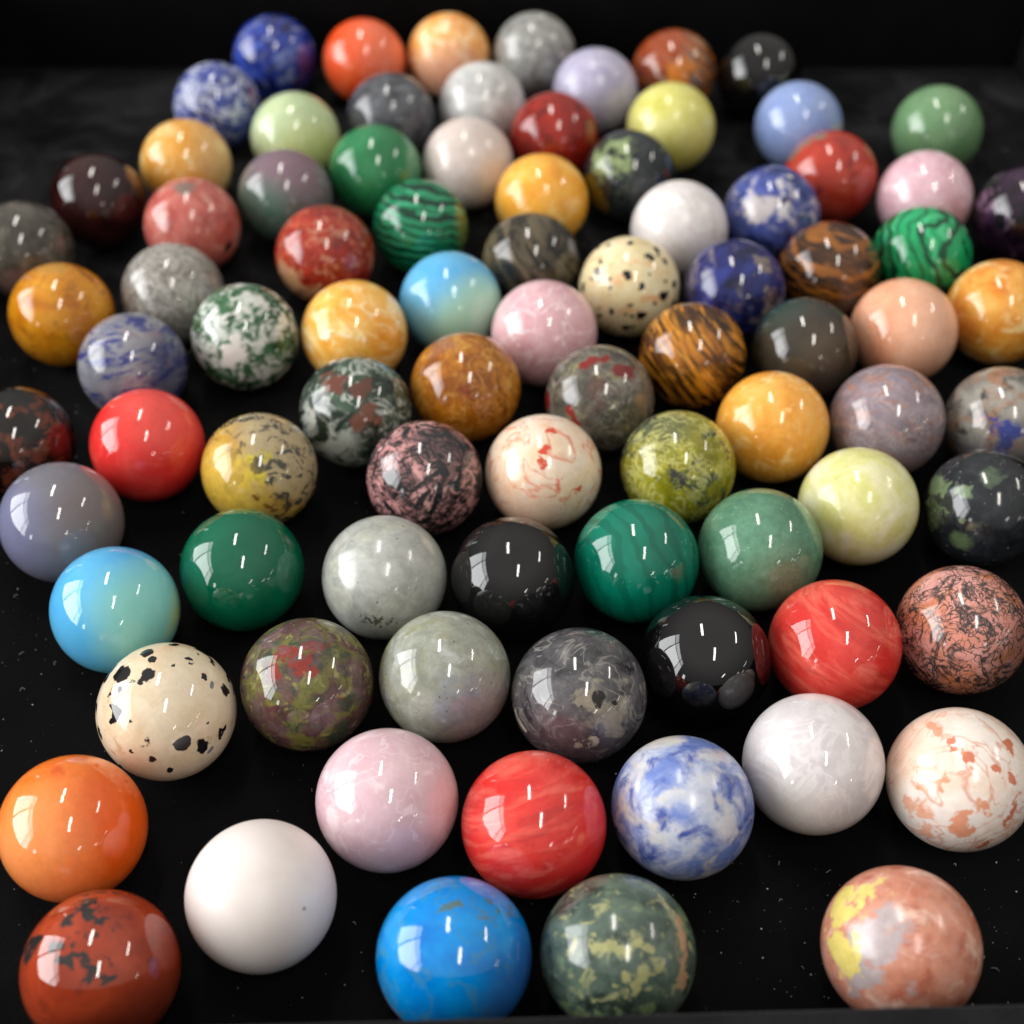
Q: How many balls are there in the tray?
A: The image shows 86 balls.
